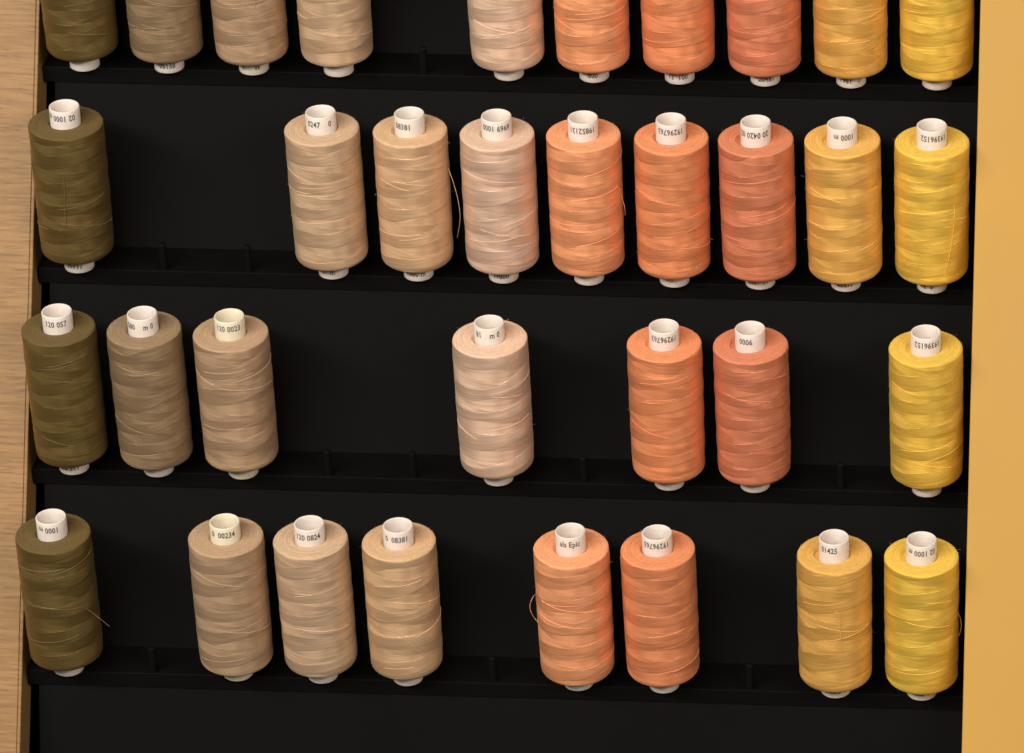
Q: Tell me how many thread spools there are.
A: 34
